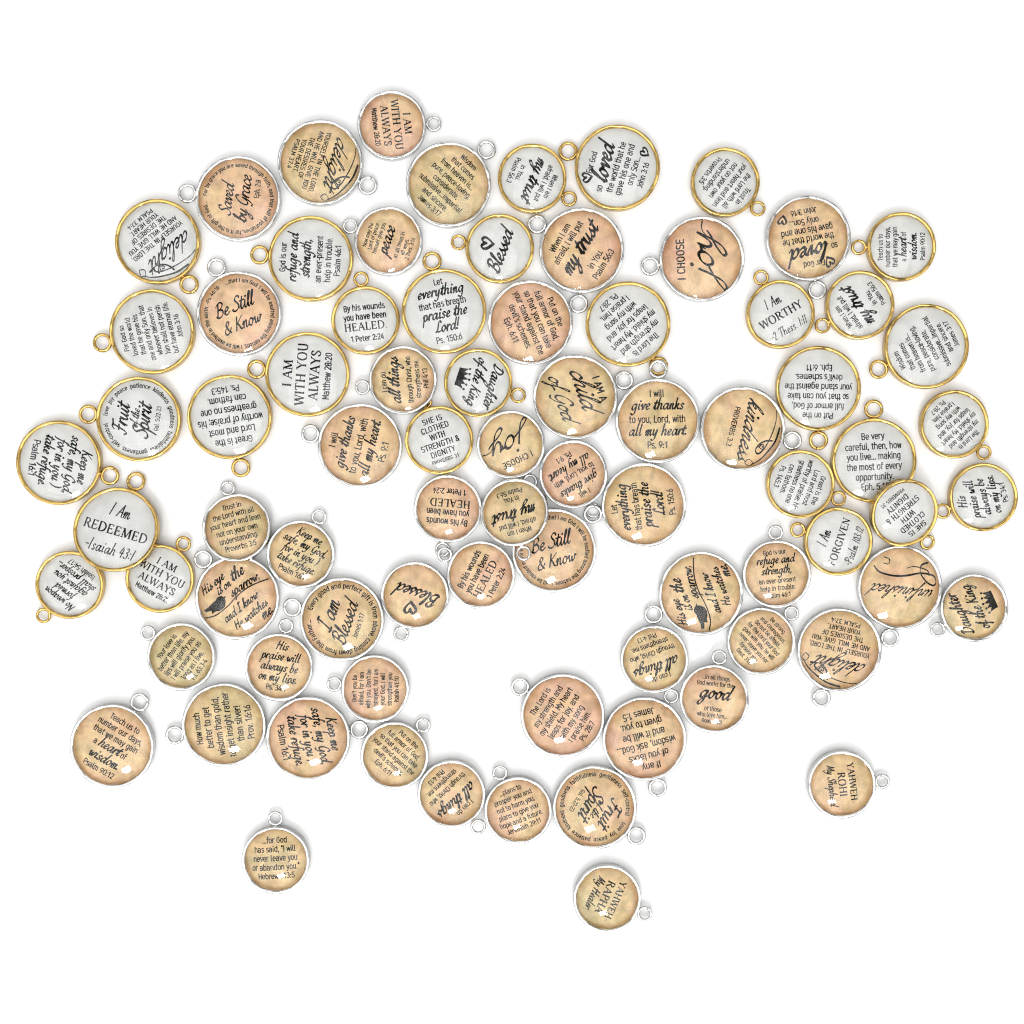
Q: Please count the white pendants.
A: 30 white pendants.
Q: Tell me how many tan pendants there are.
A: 50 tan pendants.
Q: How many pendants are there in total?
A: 80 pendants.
